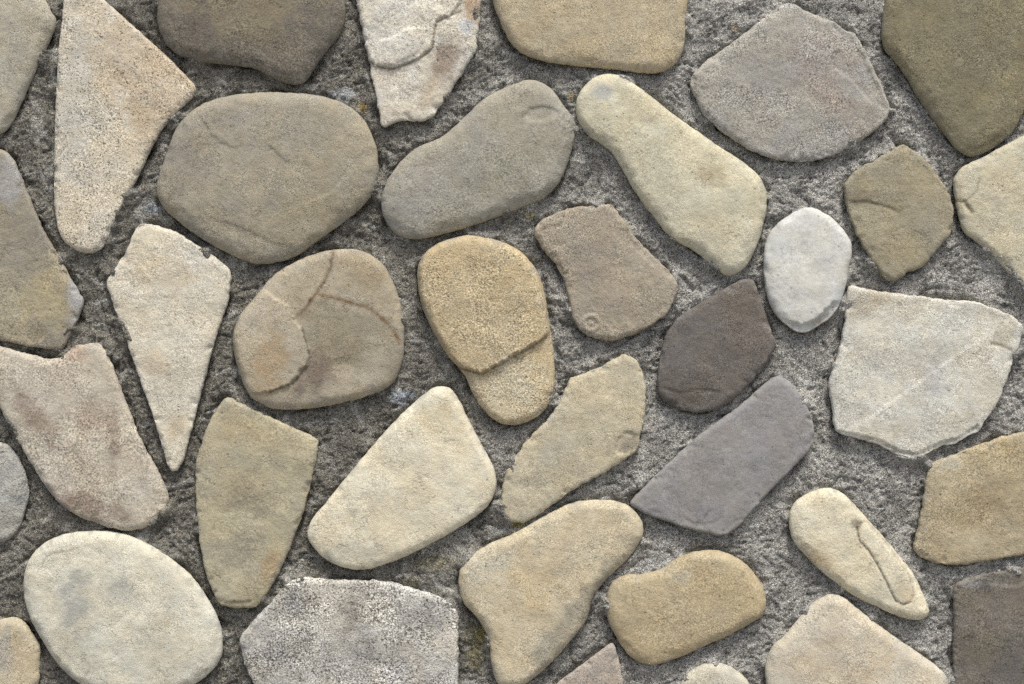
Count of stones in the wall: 37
